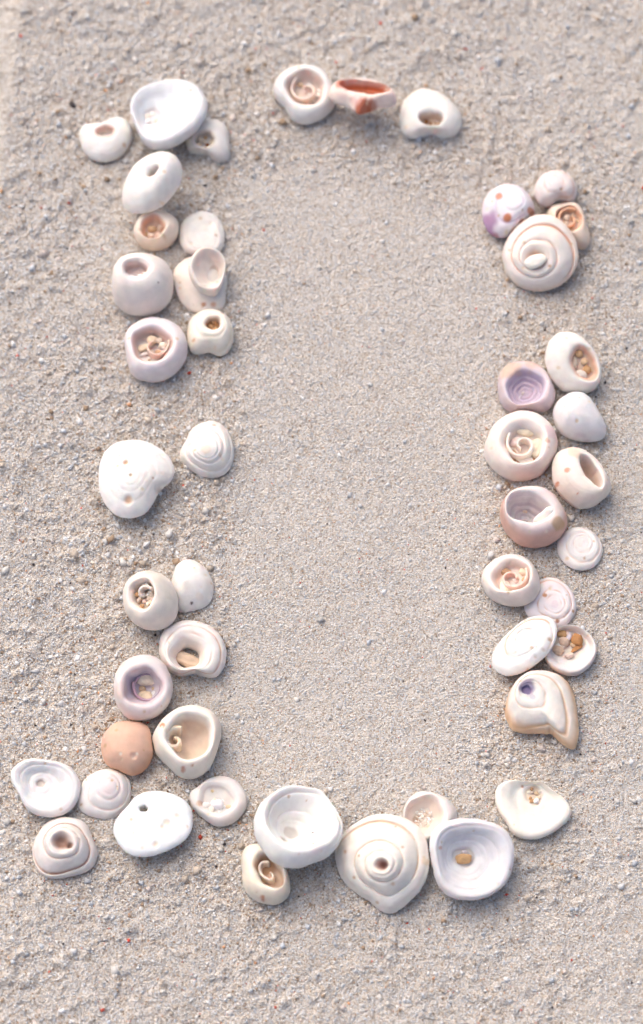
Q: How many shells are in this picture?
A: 48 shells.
